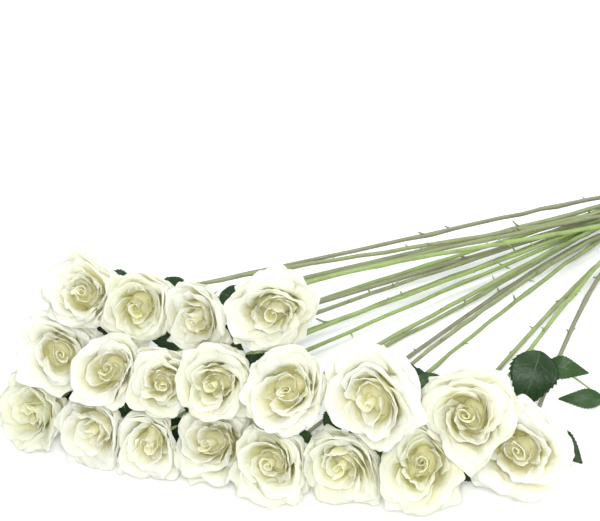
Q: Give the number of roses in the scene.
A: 19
